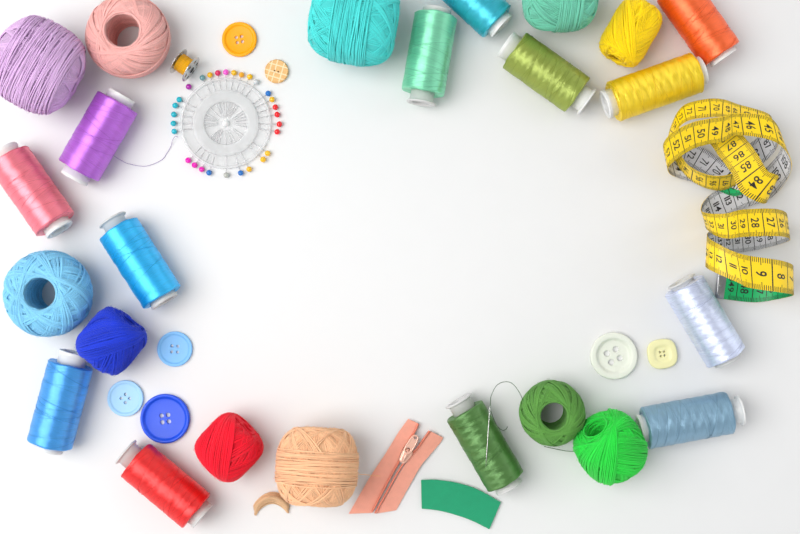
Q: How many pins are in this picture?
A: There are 29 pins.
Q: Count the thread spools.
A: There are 13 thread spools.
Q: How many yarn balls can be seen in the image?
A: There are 11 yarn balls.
